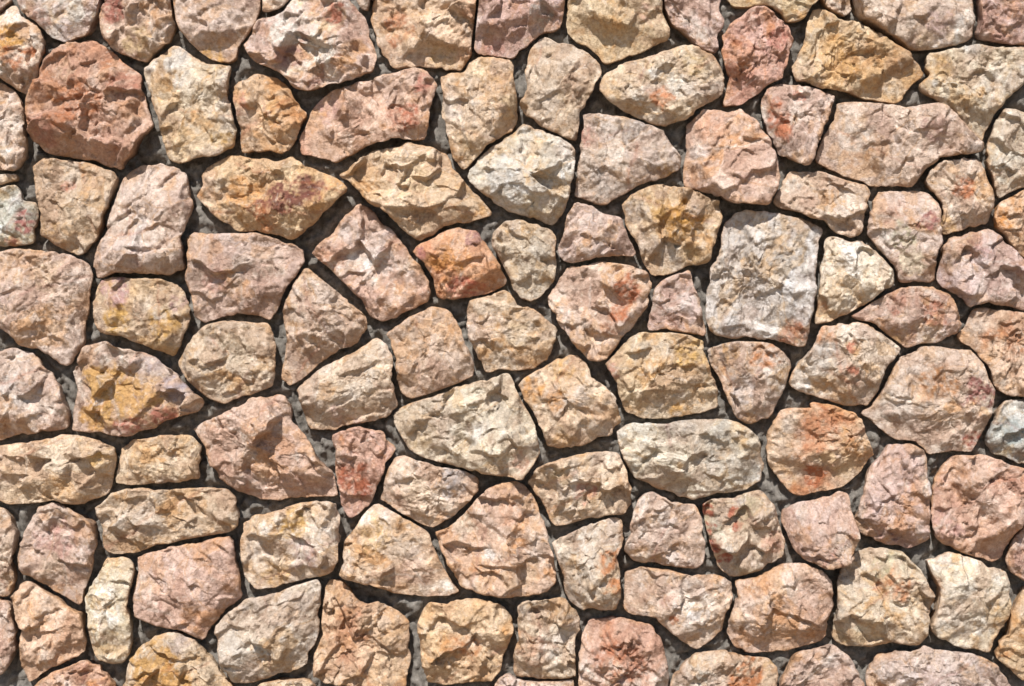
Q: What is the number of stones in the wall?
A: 114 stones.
